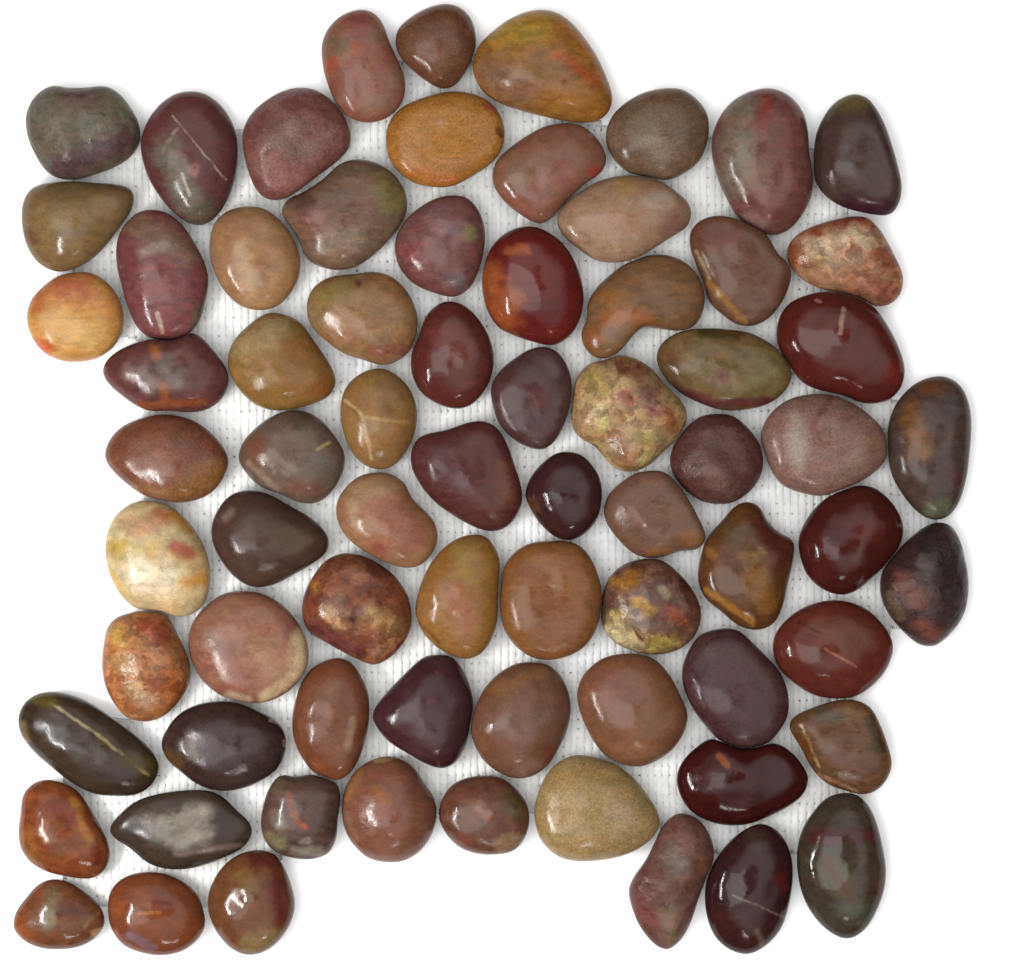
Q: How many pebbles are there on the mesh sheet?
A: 73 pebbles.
